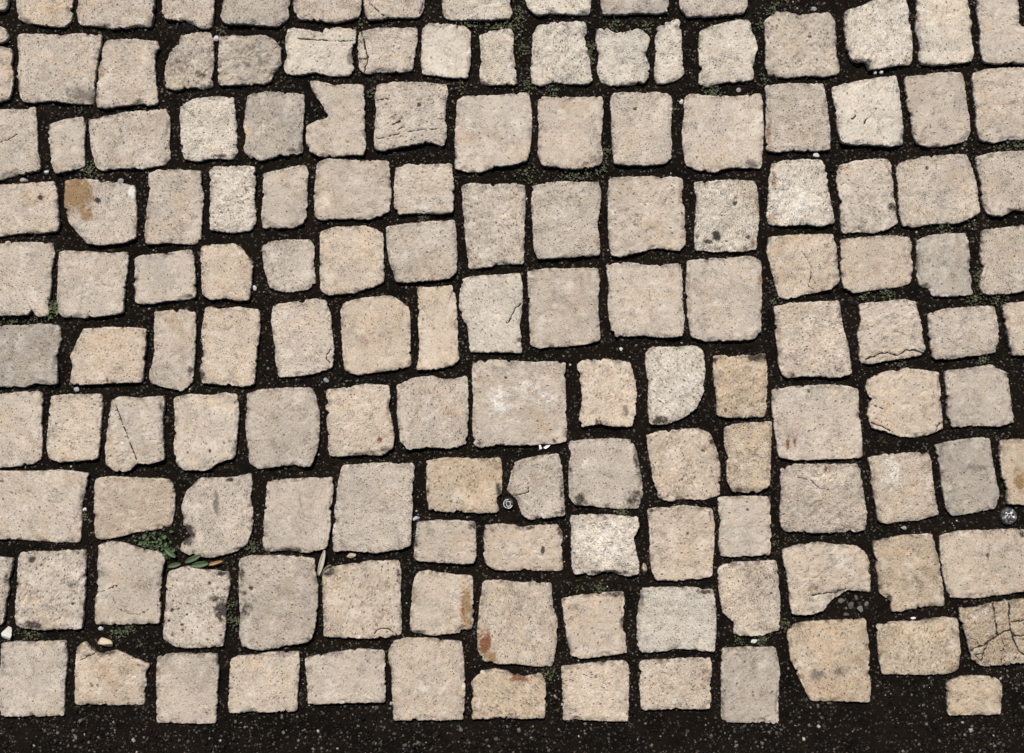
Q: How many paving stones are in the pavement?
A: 146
